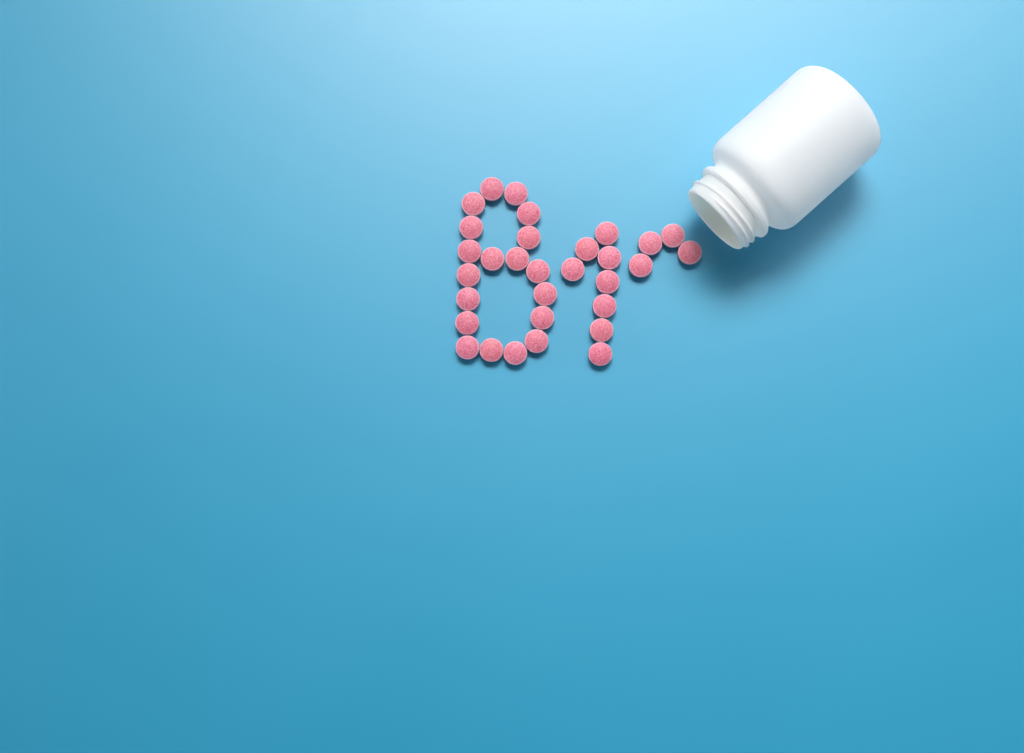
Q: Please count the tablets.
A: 31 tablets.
